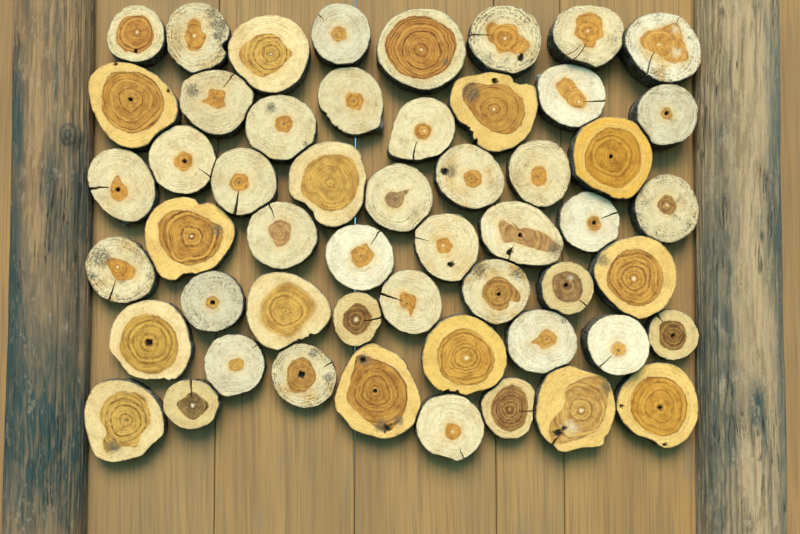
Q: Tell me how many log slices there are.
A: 53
